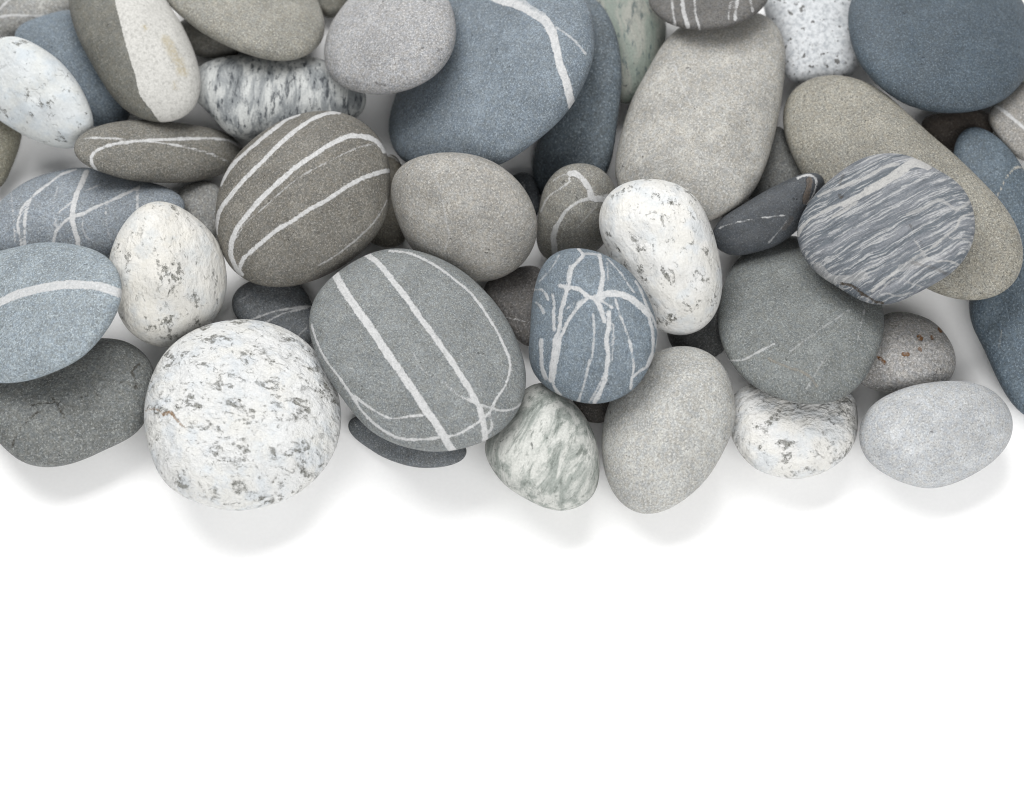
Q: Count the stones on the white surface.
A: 50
